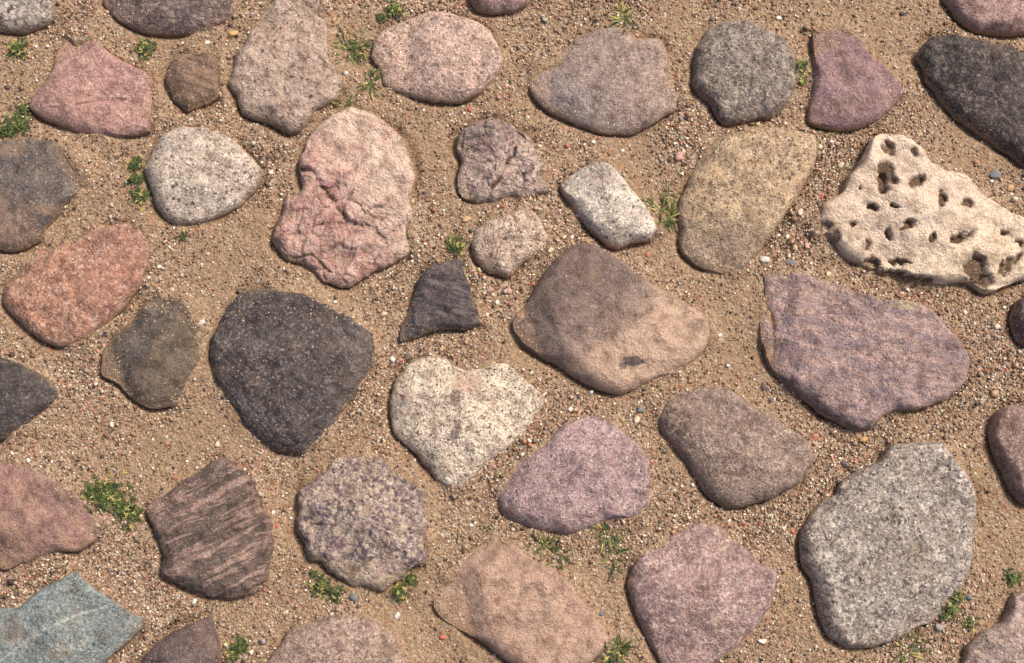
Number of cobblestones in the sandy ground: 42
